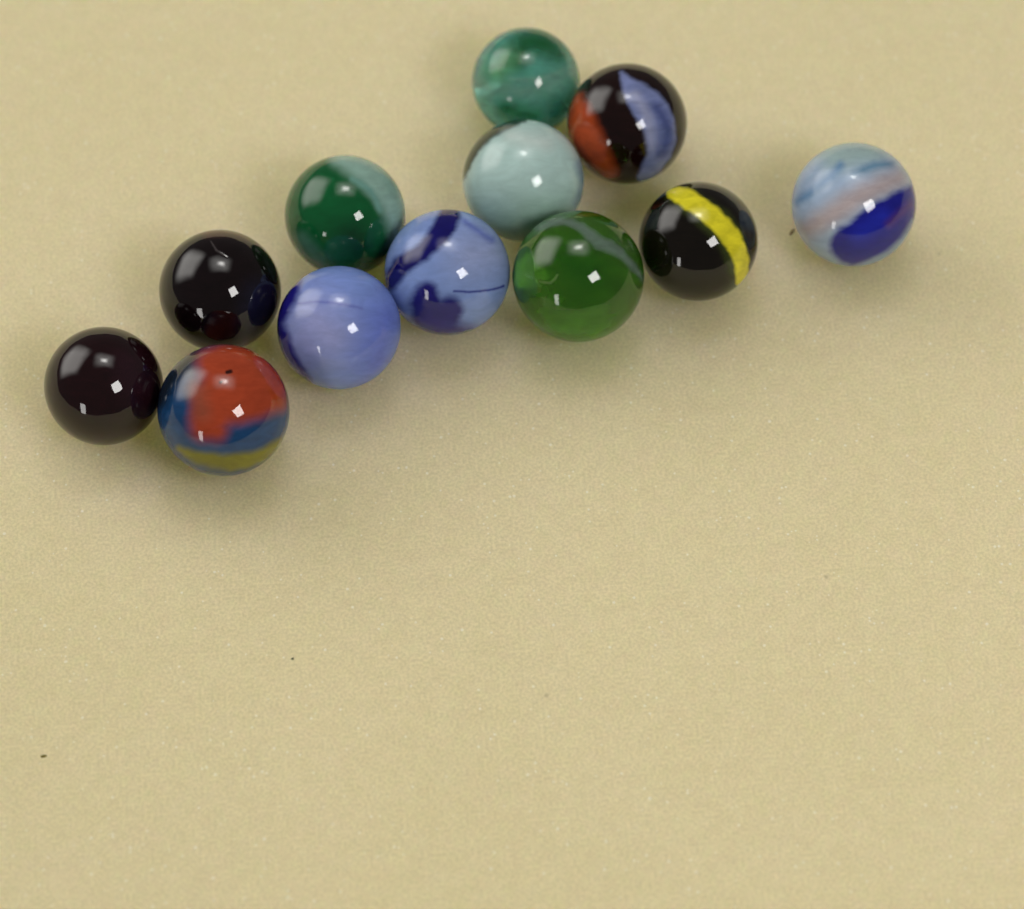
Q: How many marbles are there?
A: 12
